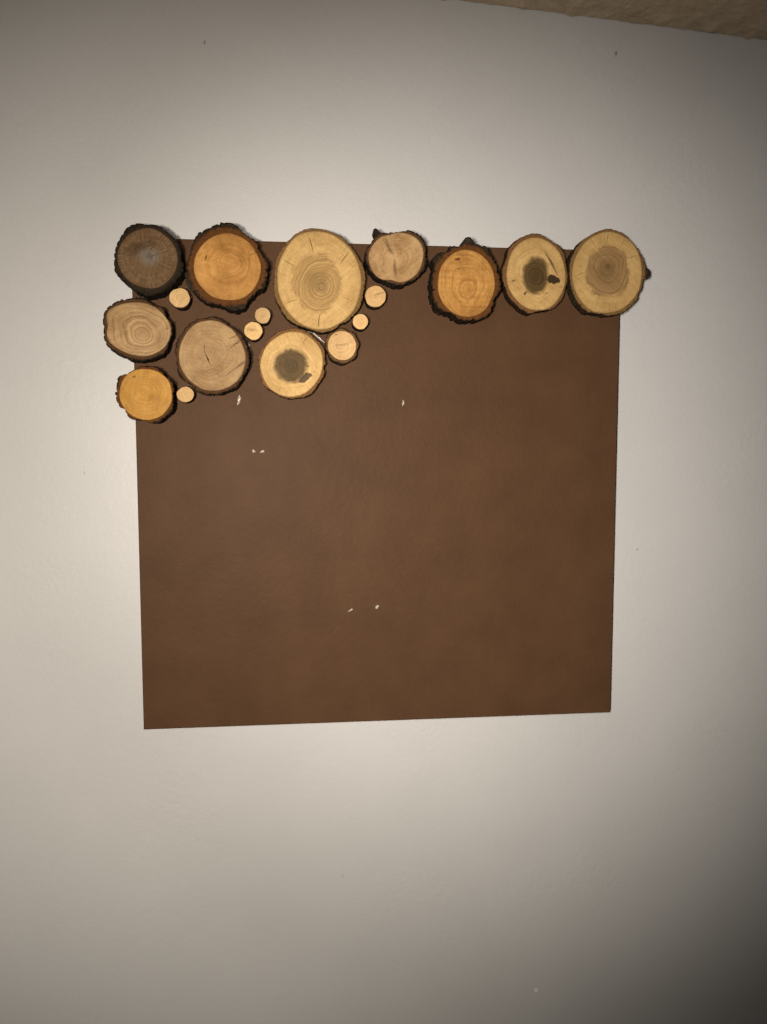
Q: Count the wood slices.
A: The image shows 18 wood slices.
